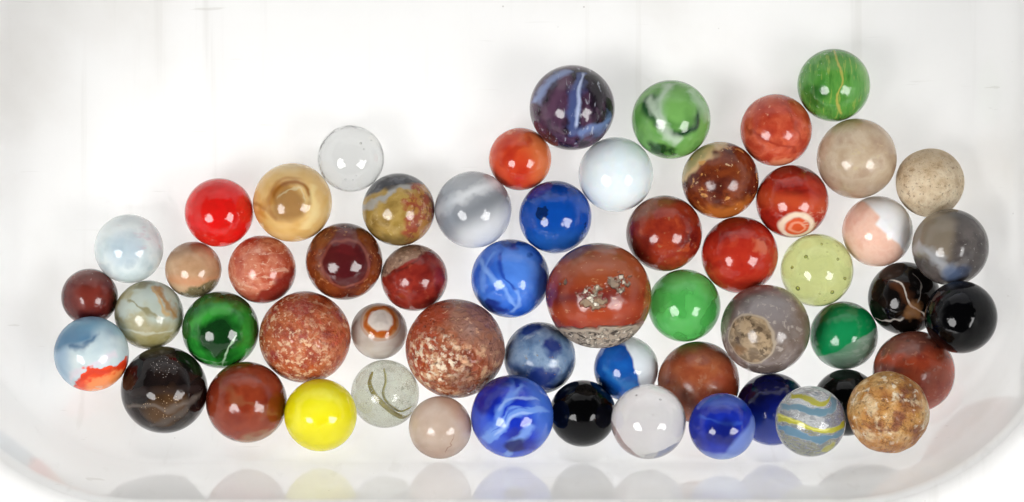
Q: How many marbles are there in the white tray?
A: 57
